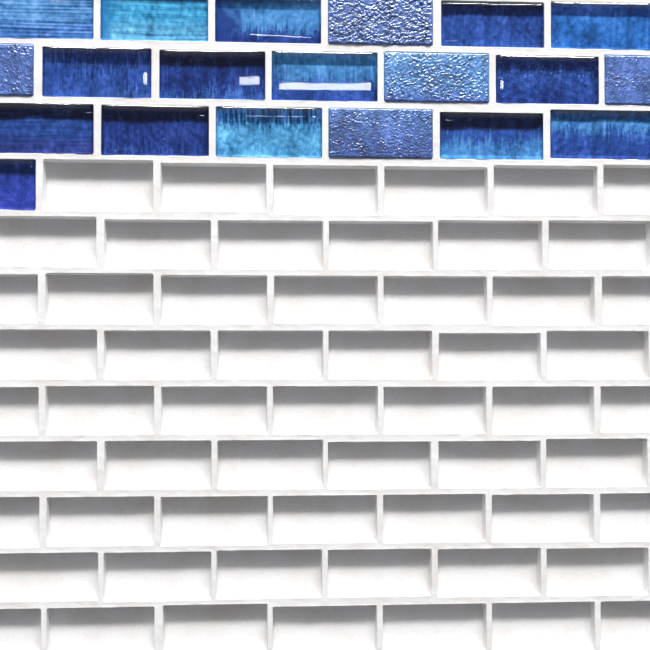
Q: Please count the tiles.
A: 20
